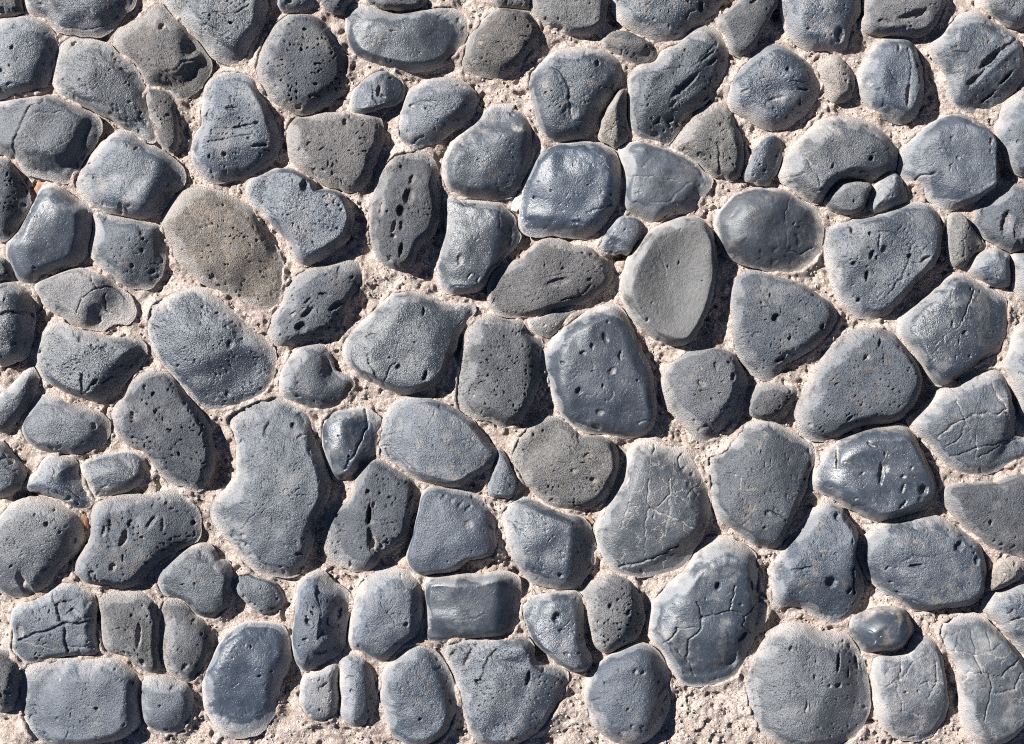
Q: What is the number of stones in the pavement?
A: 126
